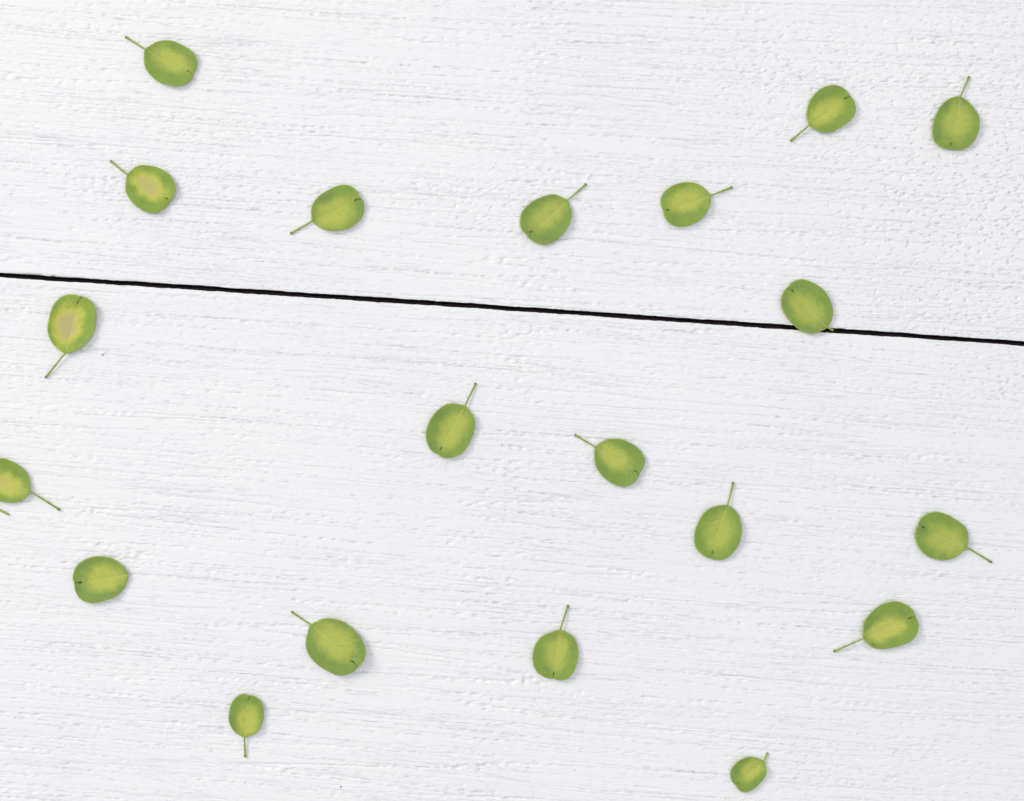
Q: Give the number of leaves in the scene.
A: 20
